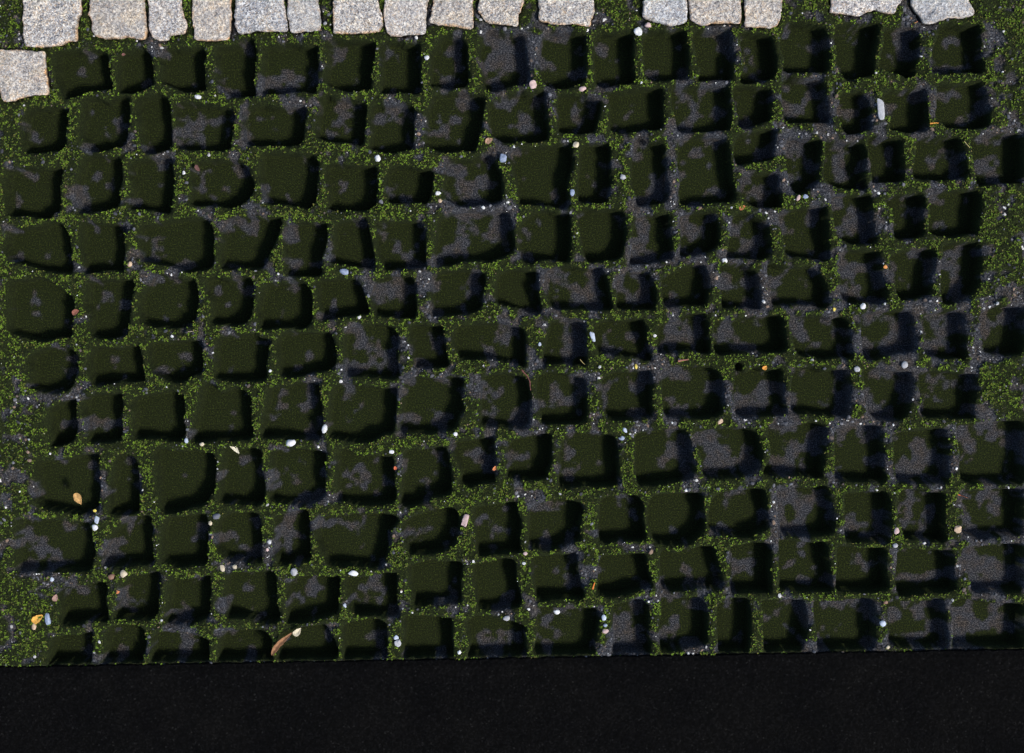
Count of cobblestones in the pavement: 17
